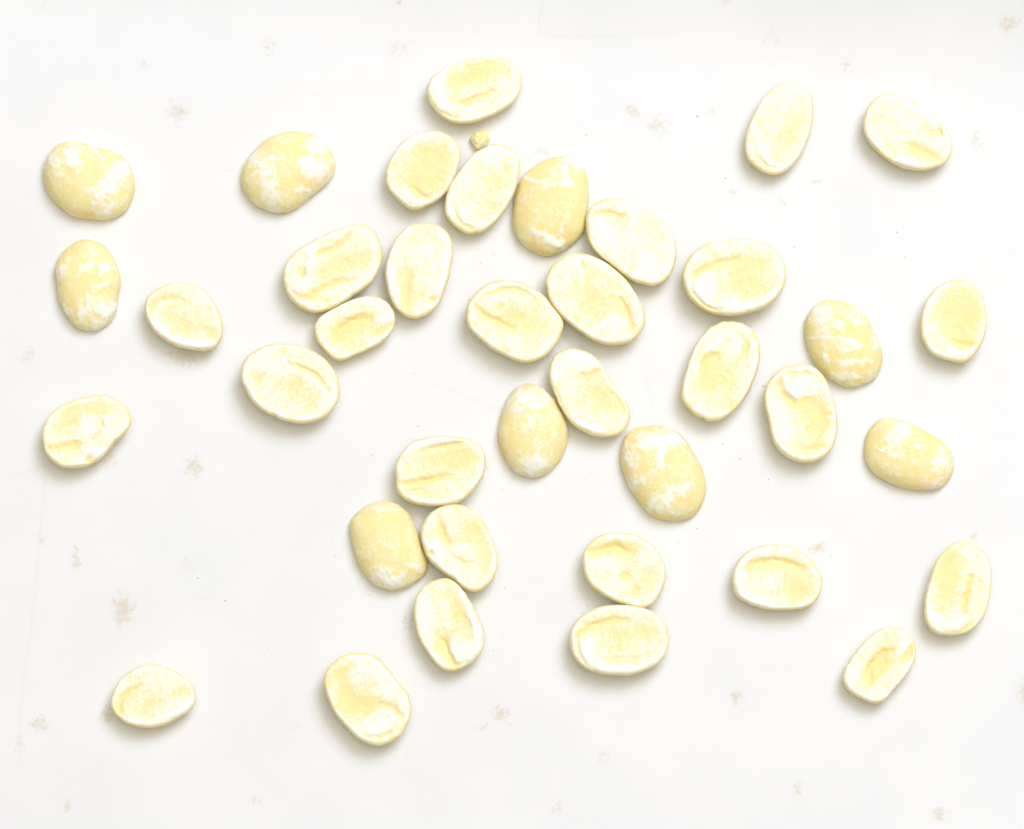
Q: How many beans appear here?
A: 38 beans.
